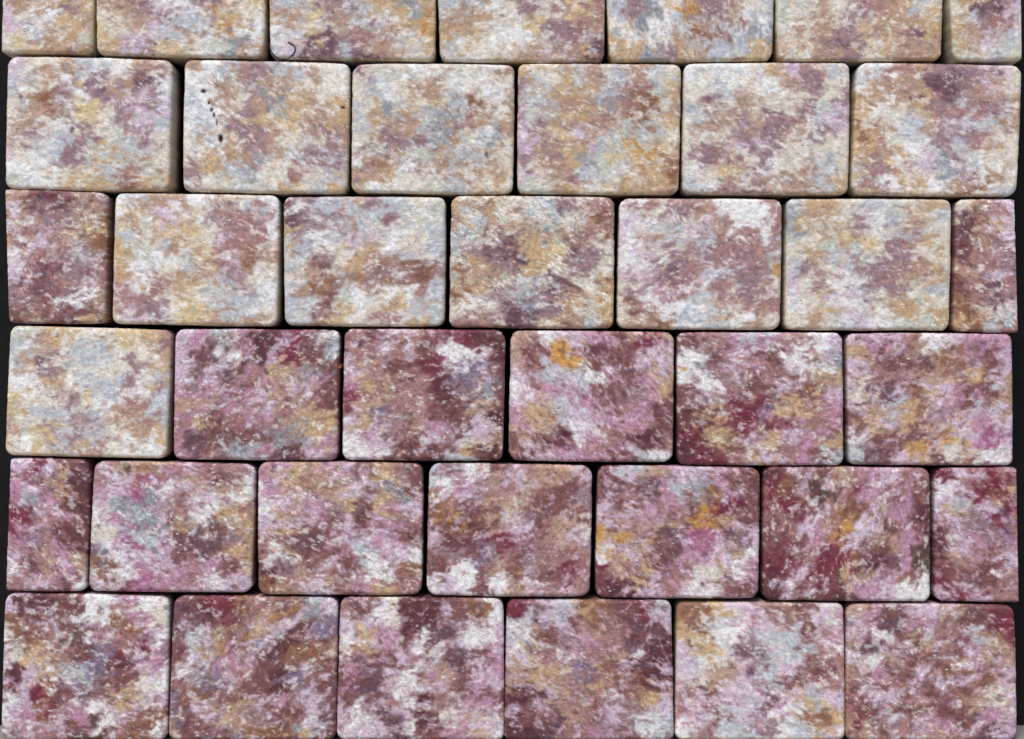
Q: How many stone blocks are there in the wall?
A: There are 39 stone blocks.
